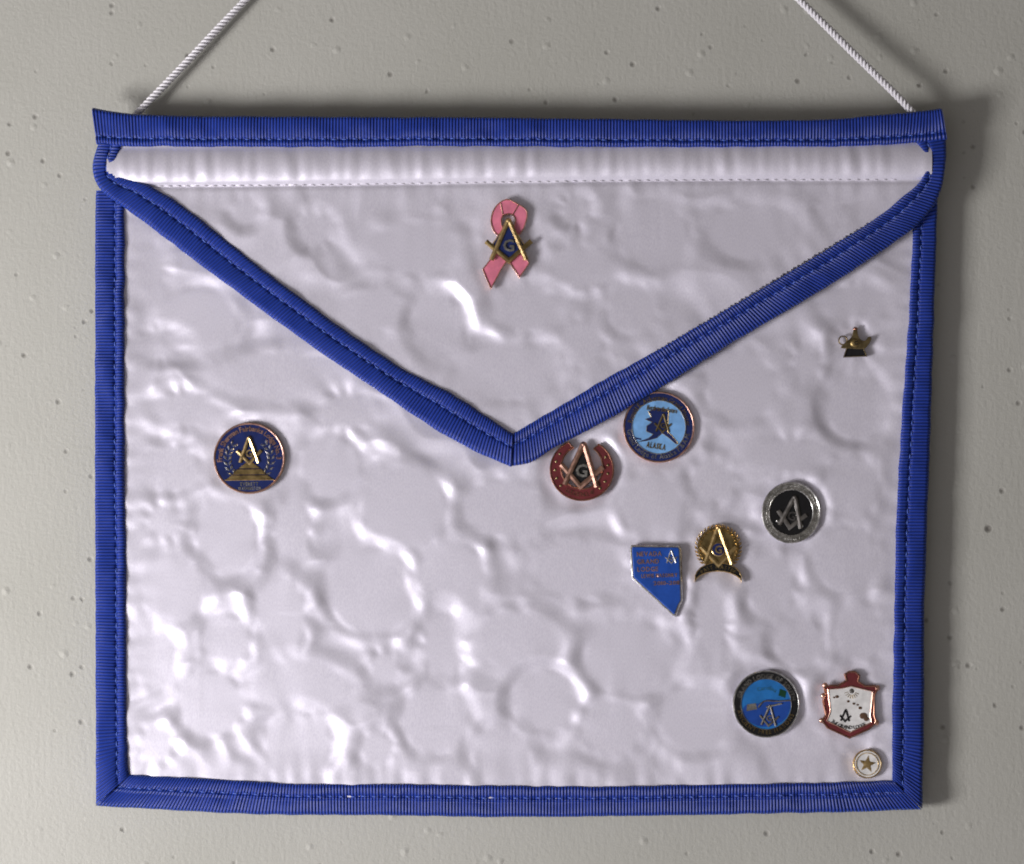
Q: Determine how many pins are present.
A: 11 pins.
